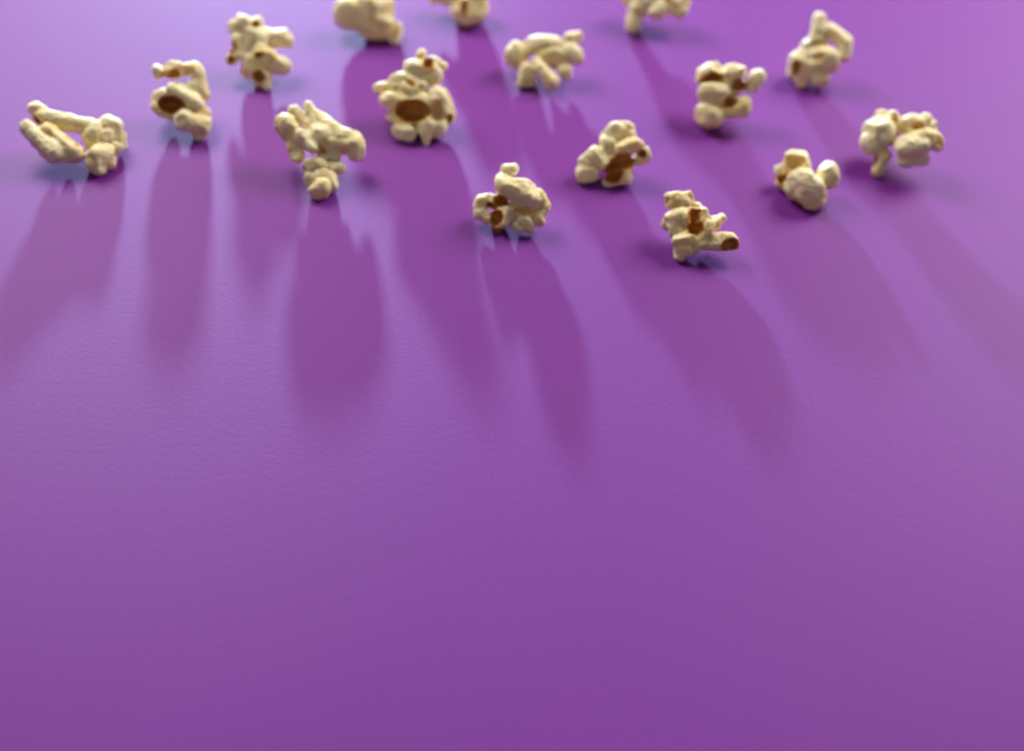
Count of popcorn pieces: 16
